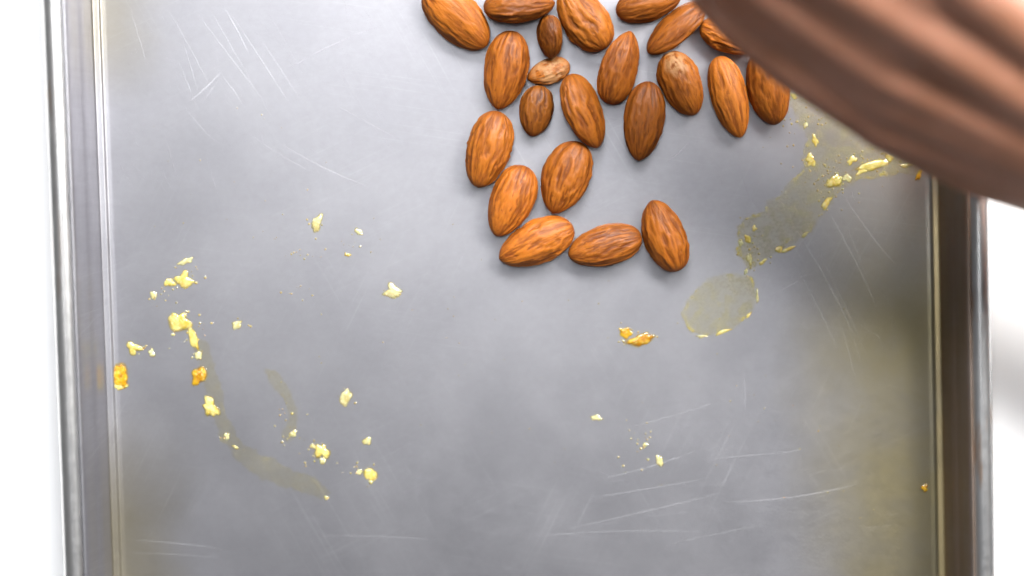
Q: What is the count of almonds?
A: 22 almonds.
